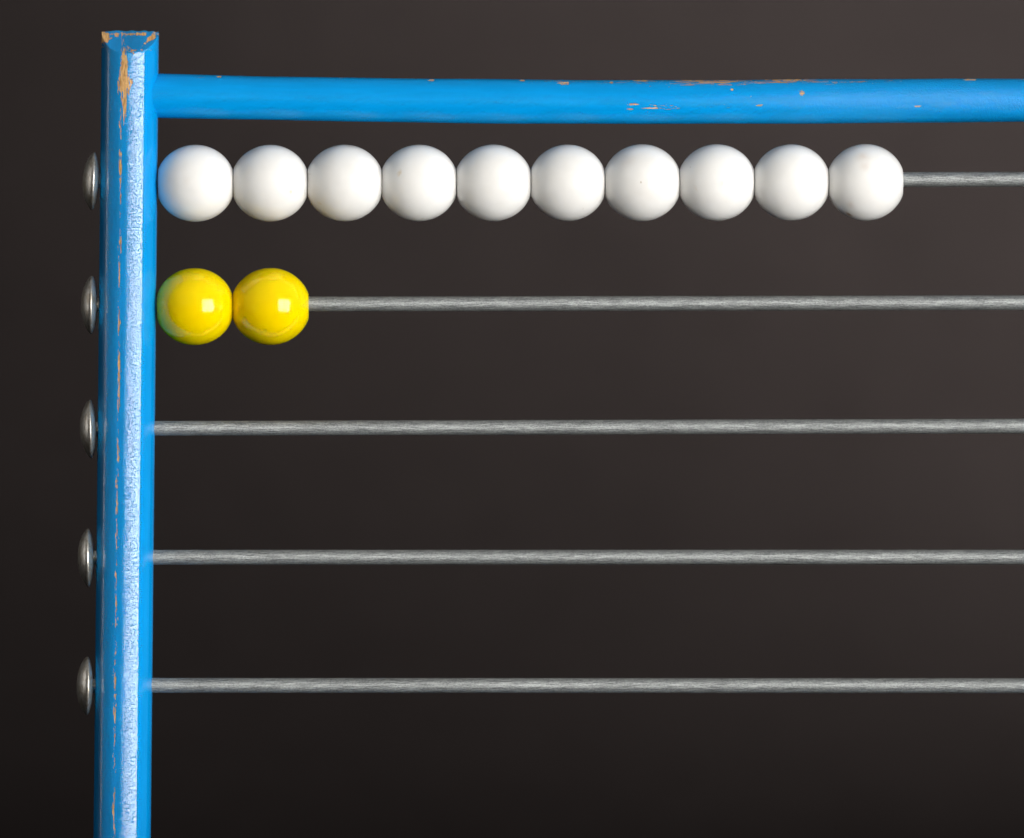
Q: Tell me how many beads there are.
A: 12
